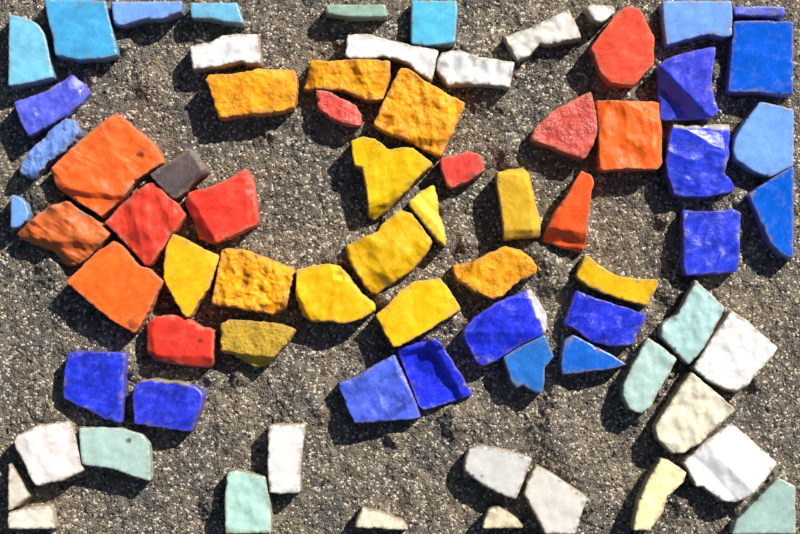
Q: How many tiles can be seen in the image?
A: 74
